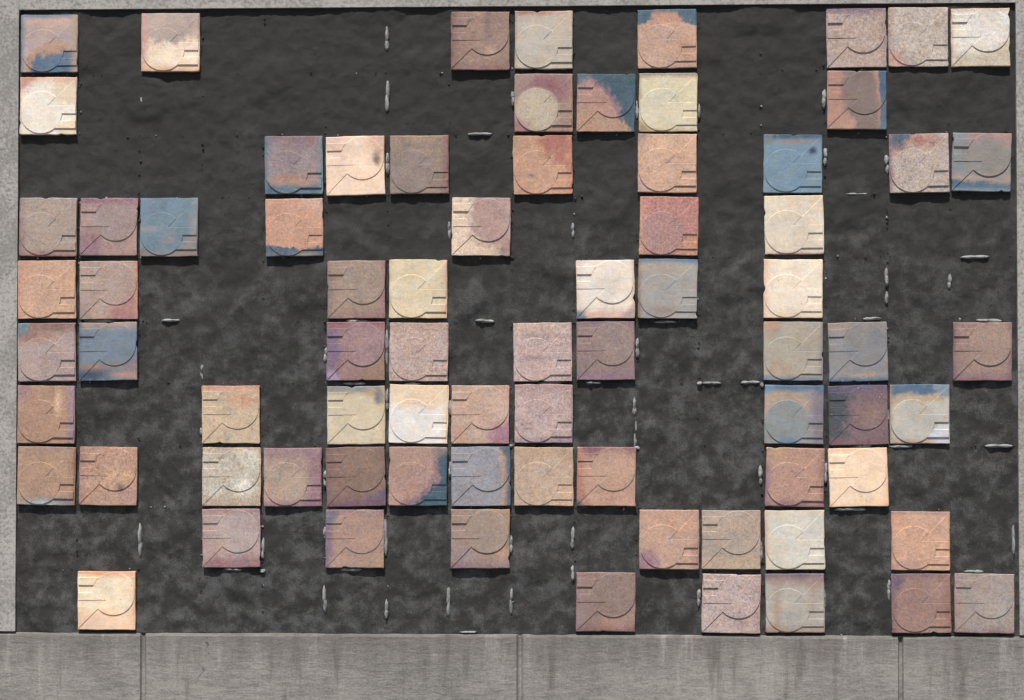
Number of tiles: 77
